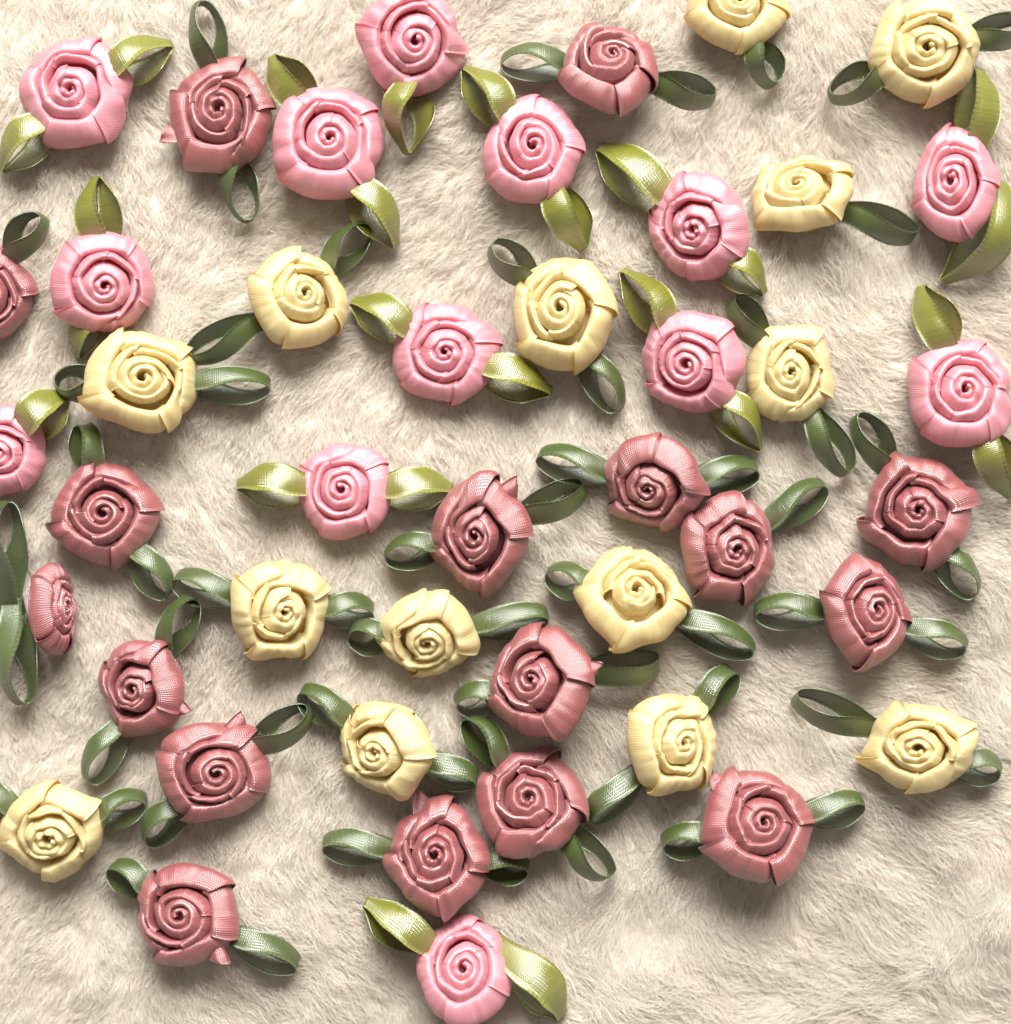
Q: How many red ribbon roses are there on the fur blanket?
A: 17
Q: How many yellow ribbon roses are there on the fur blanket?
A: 14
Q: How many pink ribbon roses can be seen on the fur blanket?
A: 13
